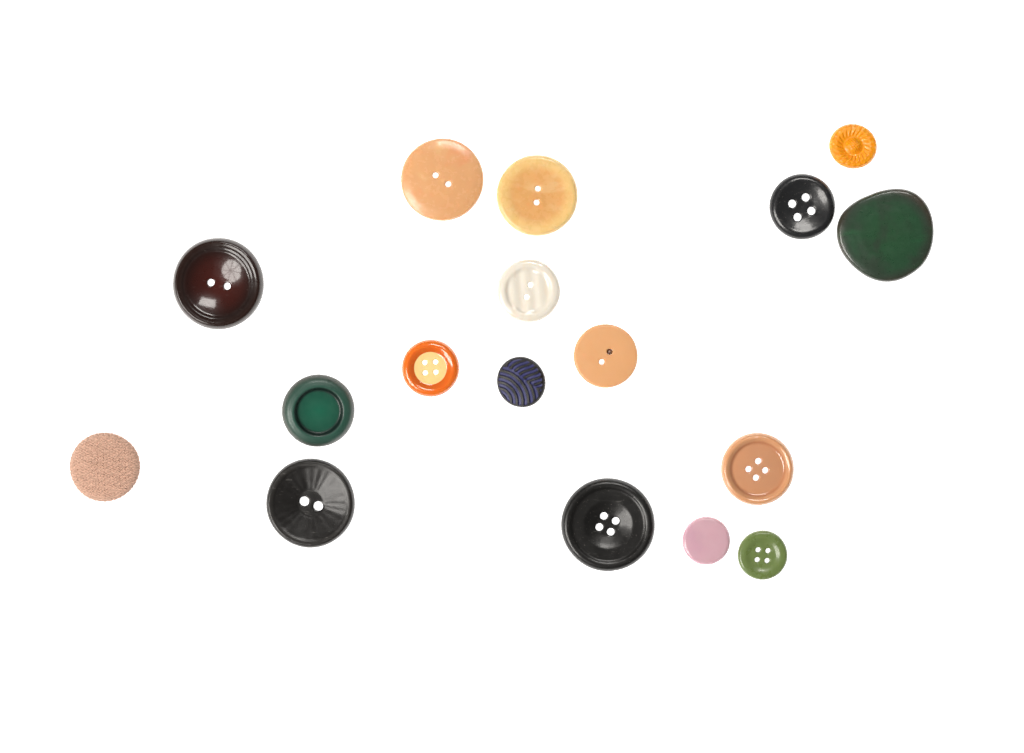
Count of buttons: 17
